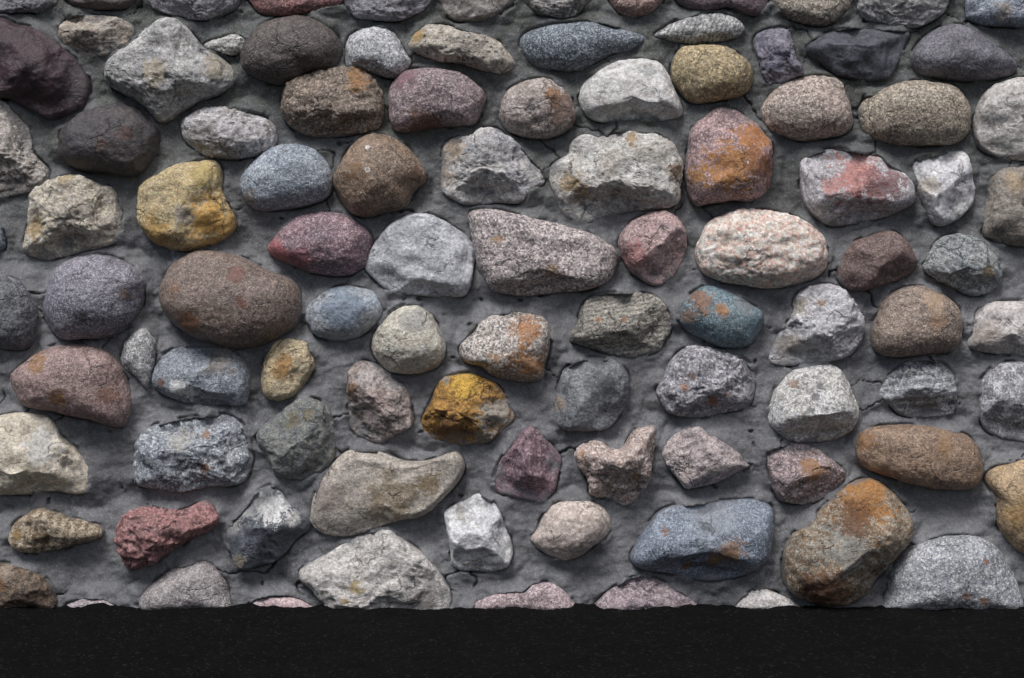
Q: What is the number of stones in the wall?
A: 101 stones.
